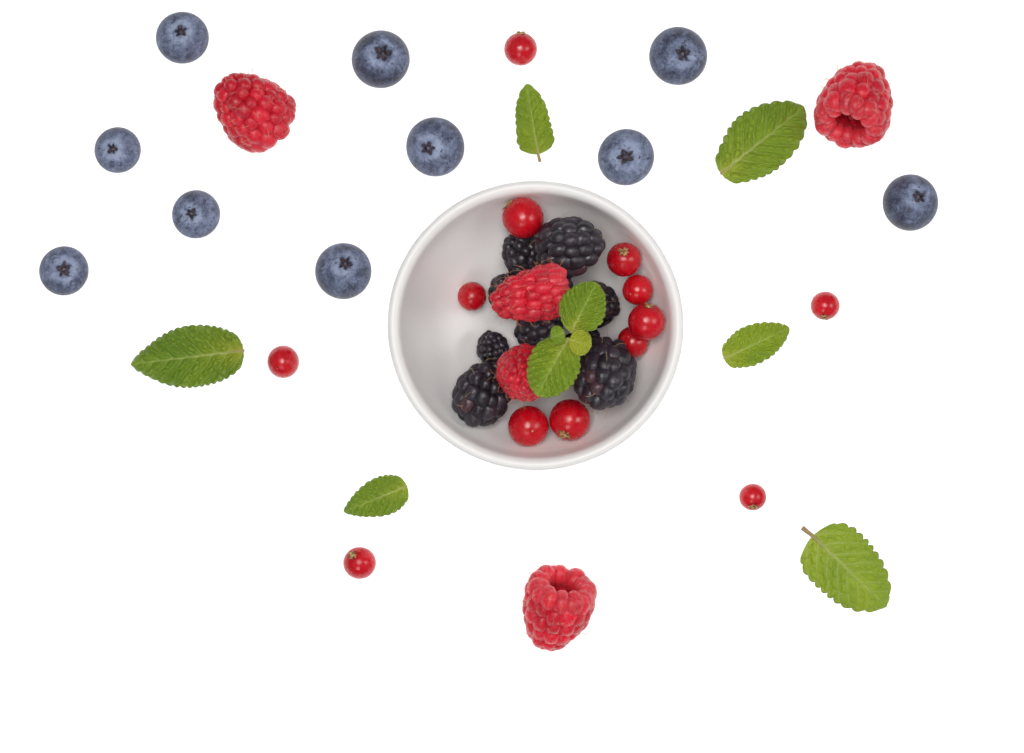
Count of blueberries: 10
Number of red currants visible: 13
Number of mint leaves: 10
